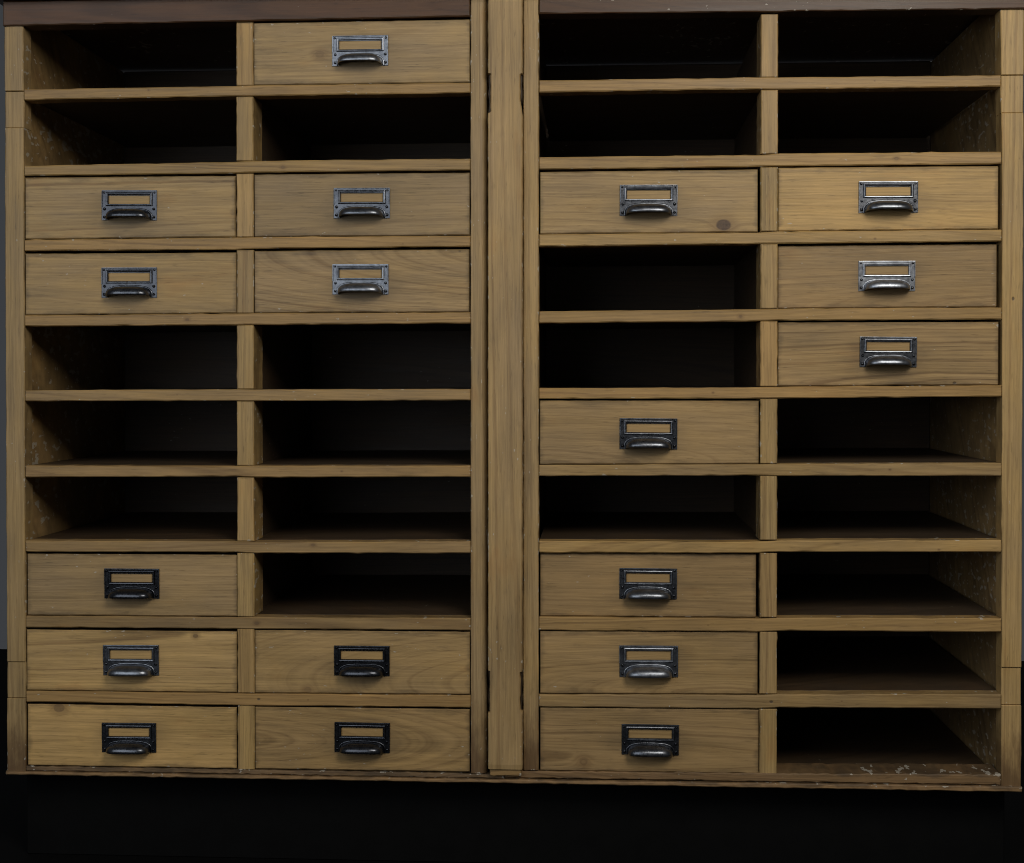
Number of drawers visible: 18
